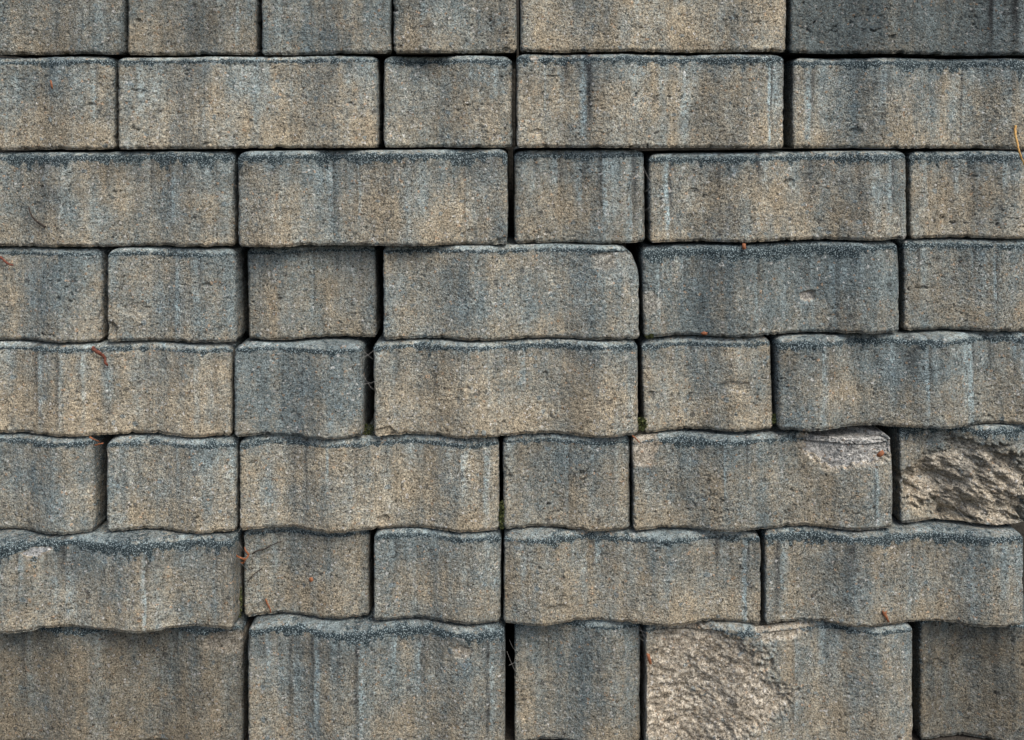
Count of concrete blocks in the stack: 43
